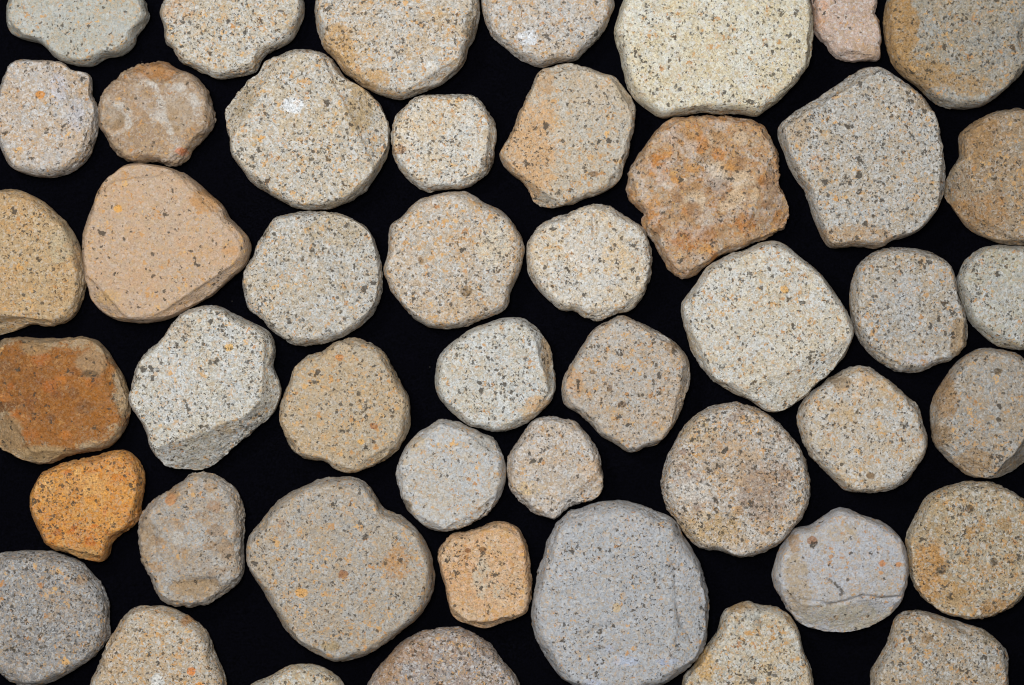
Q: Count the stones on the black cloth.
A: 46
